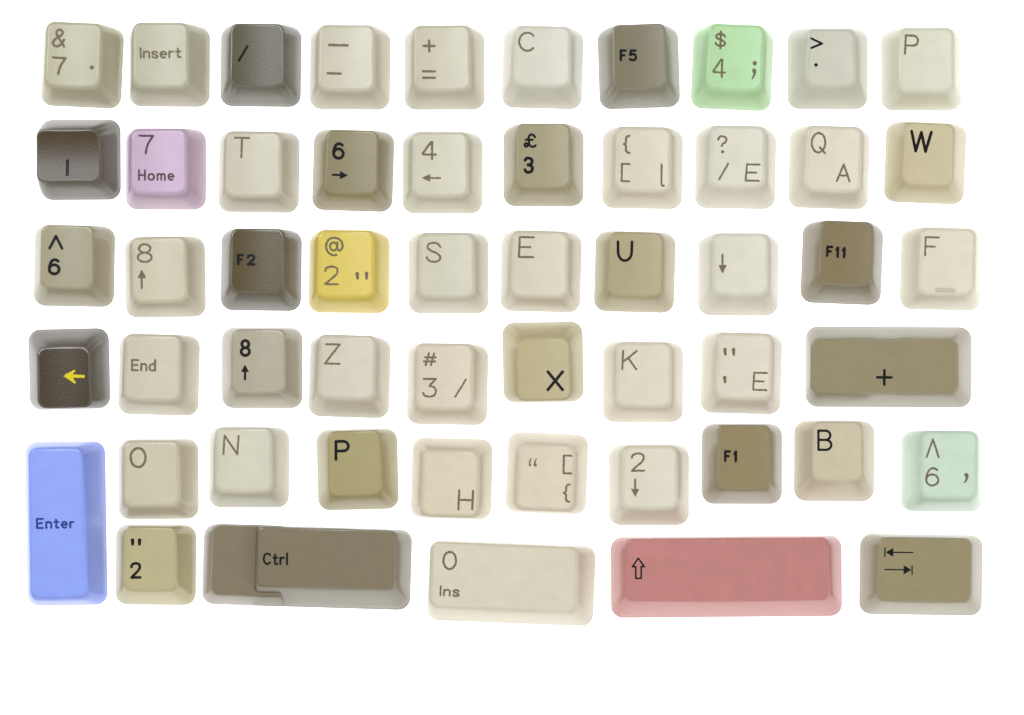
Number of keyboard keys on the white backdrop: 54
